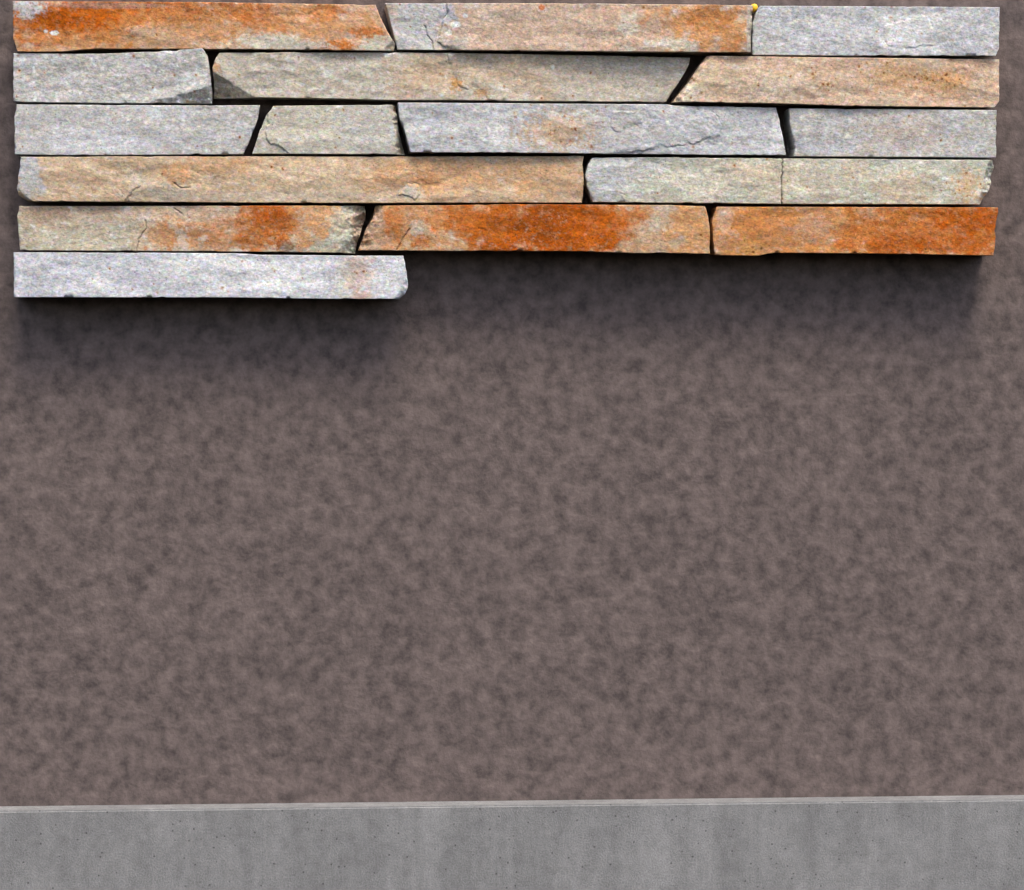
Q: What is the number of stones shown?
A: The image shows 16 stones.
